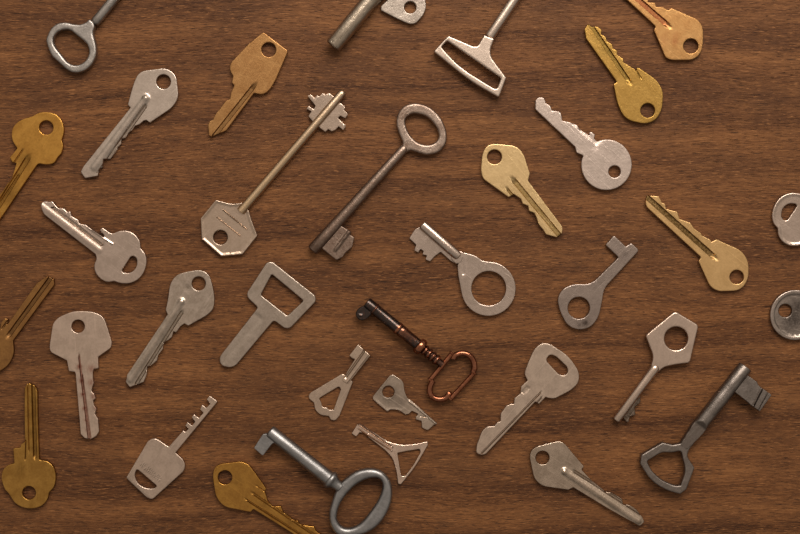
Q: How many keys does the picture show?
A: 35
